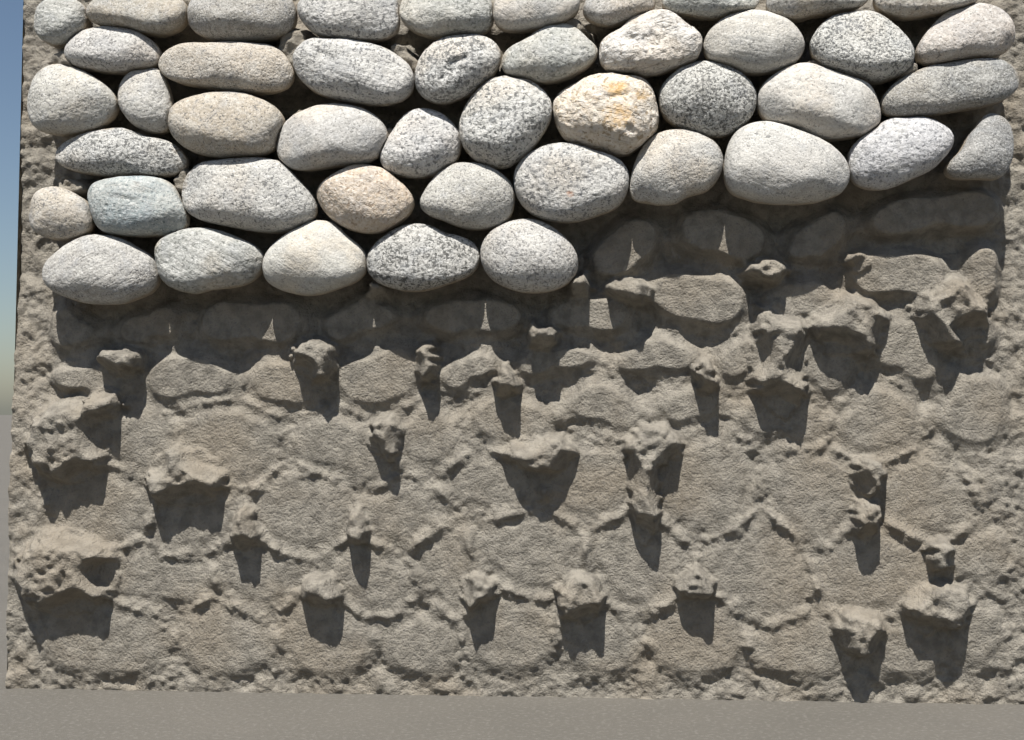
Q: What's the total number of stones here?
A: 45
